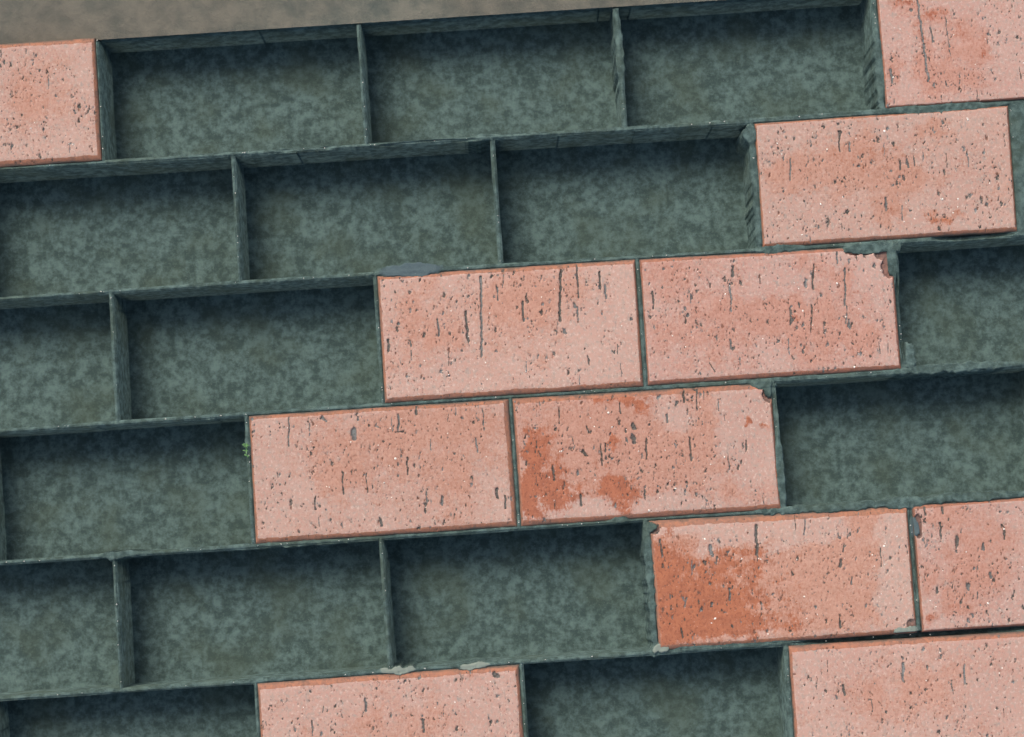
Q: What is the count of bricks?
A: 11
